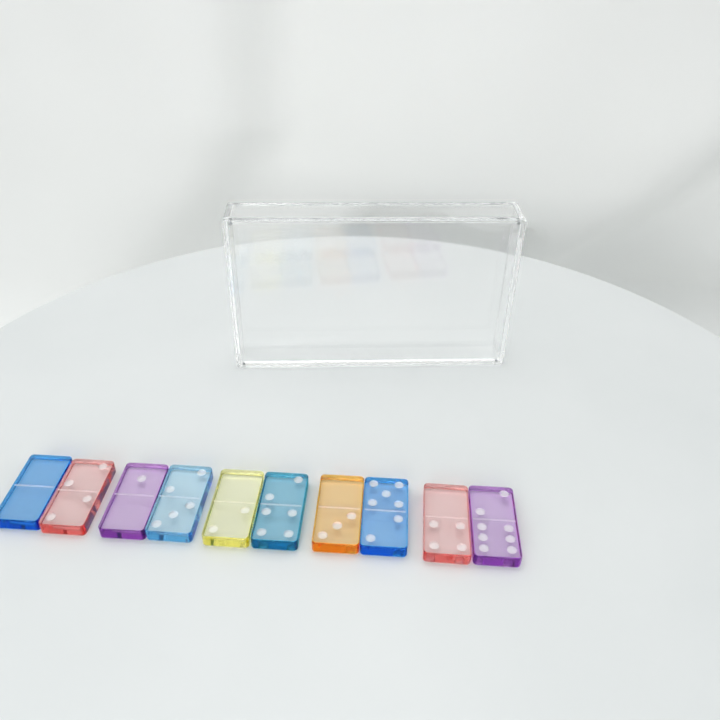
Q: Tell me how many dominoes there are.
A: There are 10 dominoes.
